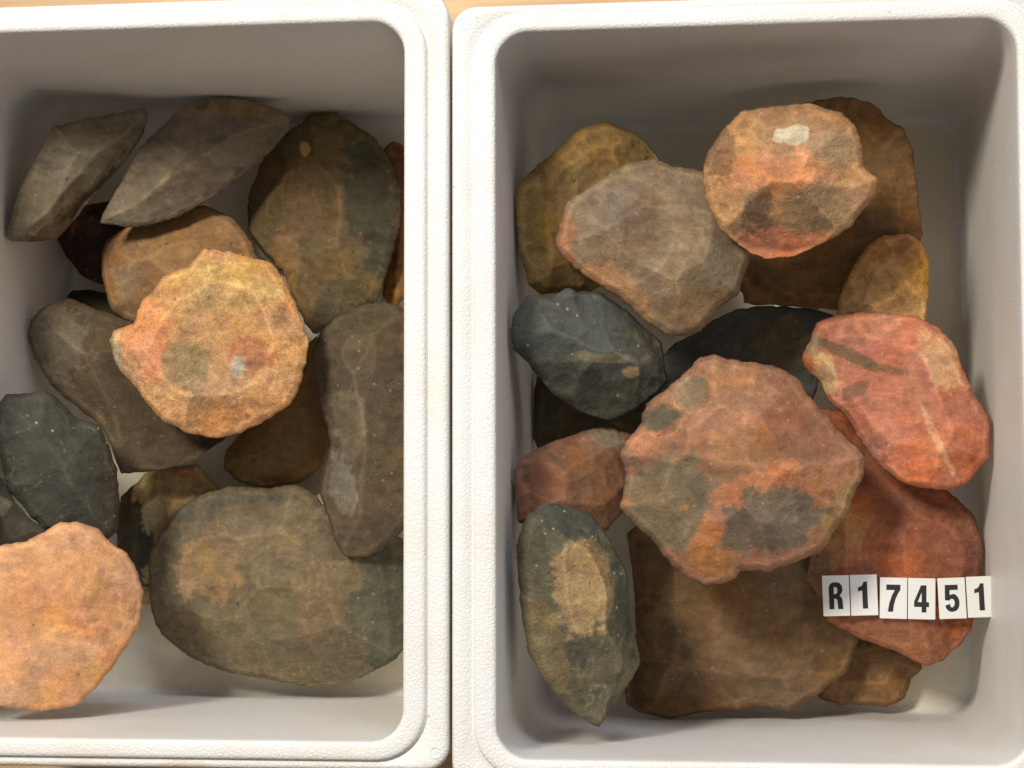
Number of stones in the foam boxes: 31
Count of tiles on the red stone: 6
